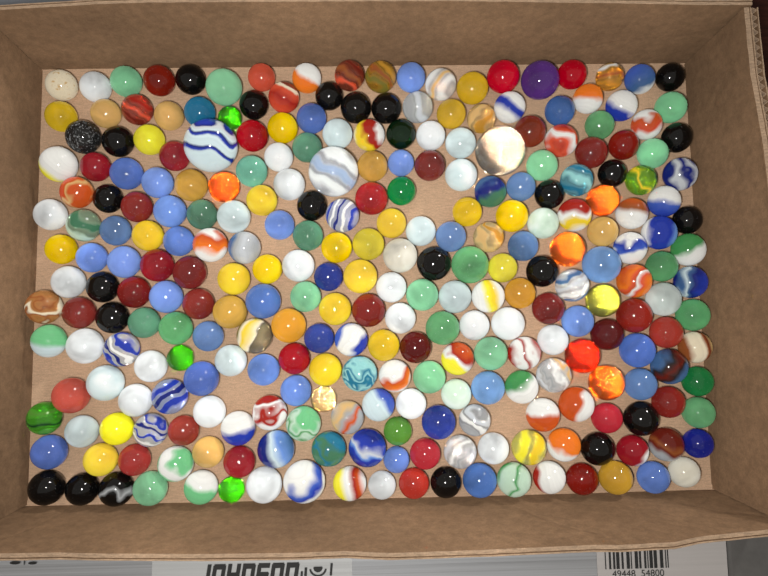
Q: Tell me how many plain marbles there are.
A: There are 195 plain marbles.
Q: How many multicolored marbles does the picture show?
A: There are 80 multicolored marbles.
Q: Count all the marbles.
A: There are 275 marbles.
